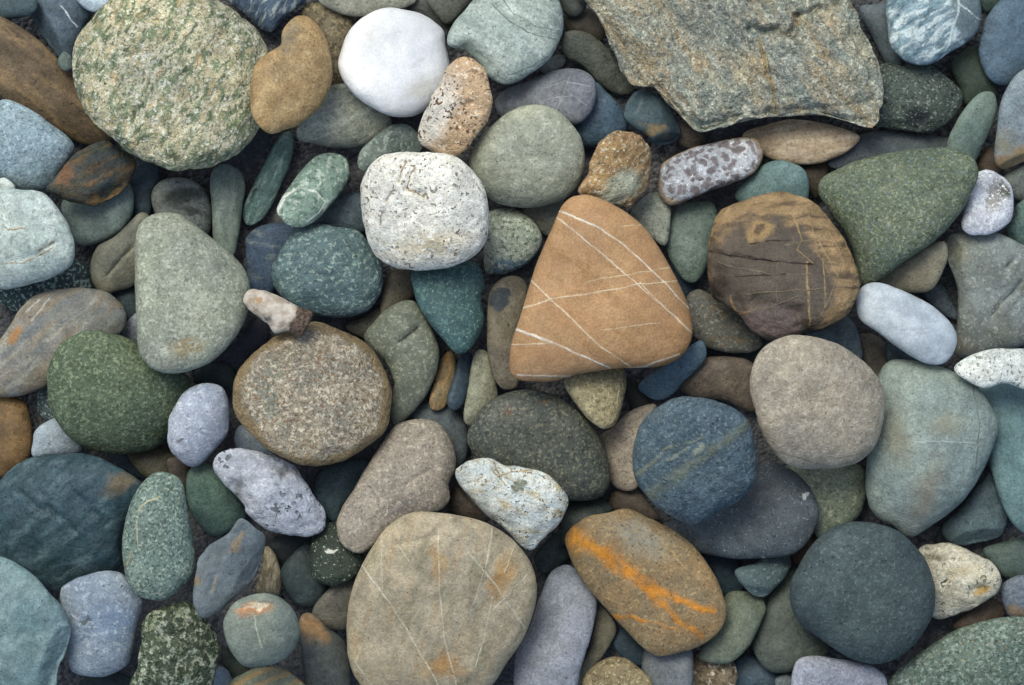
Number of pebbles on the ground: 165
